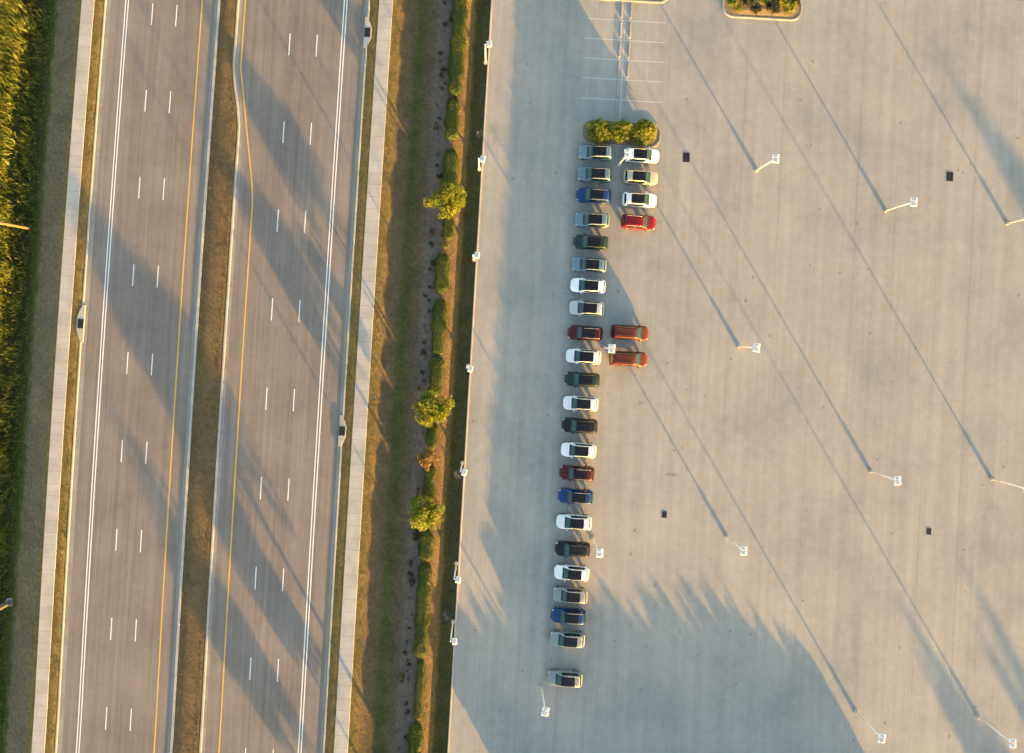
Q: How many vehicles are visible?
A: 29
